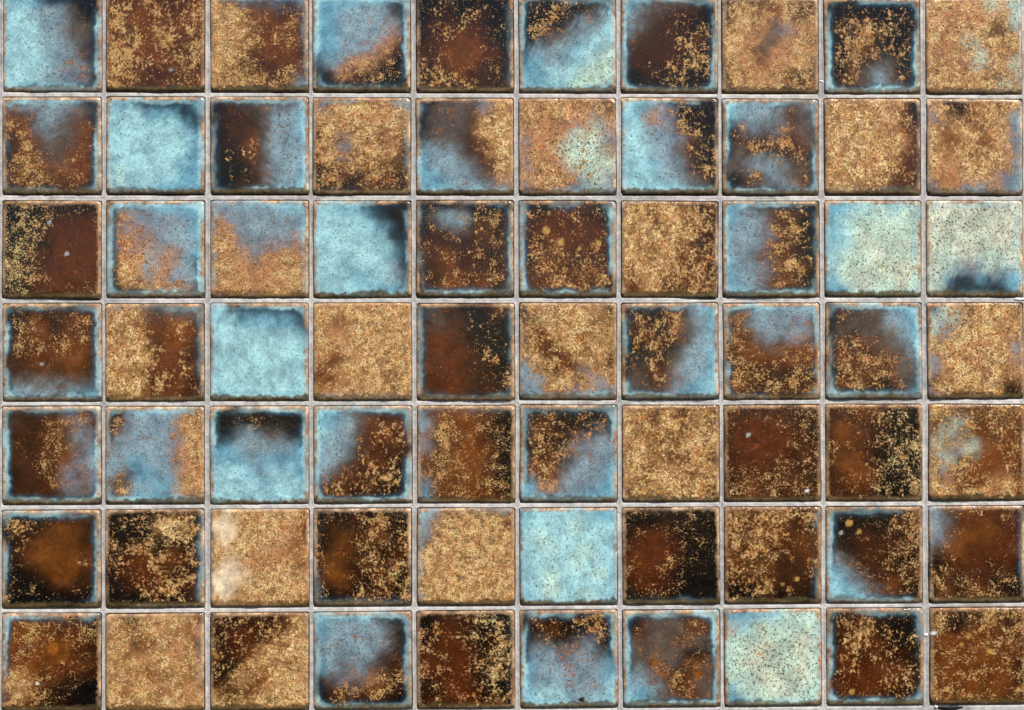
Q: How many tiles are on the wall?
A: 70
